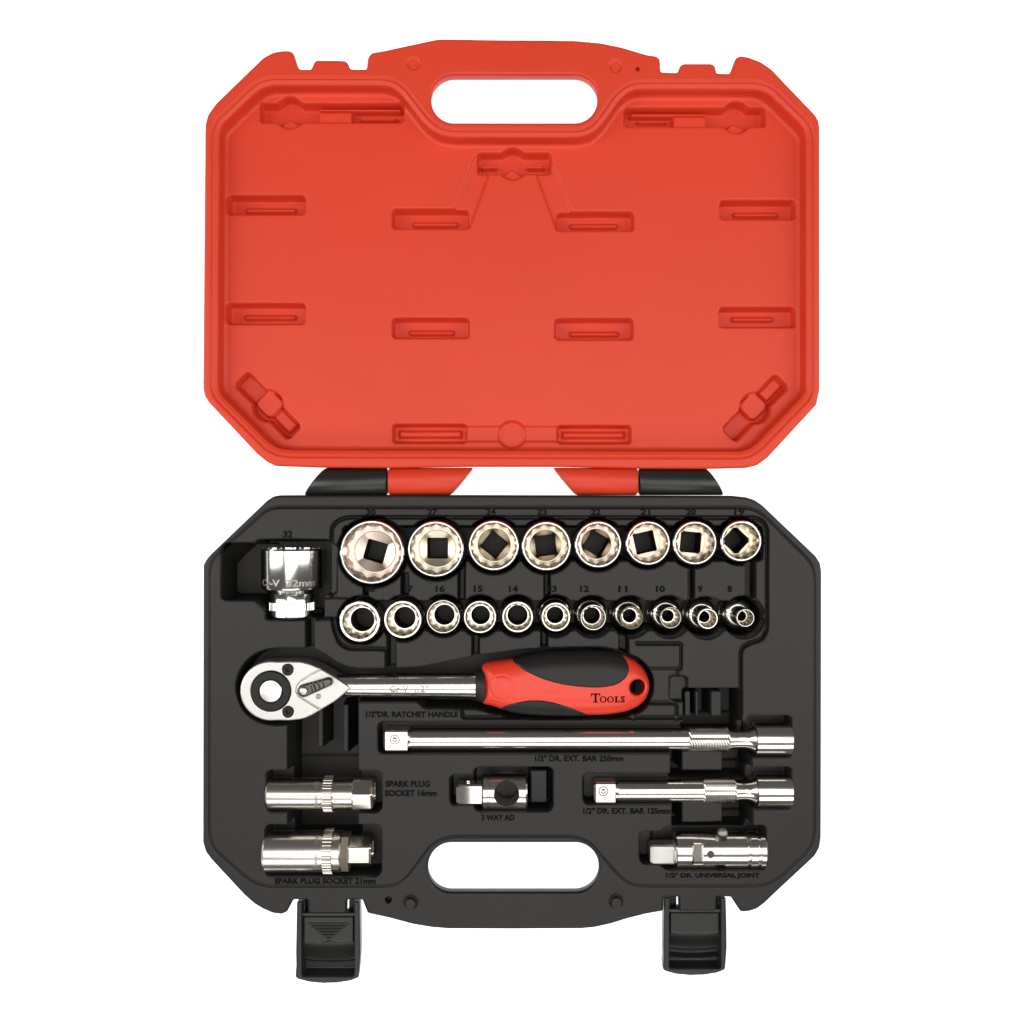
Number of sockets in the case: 22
